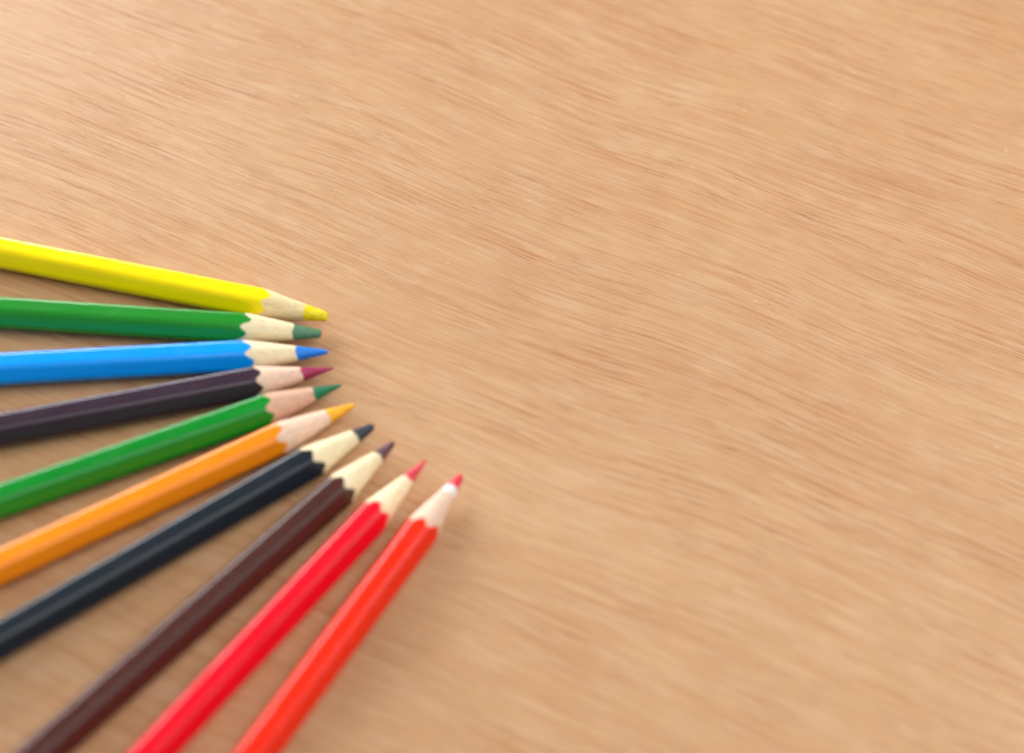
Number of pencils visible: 10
